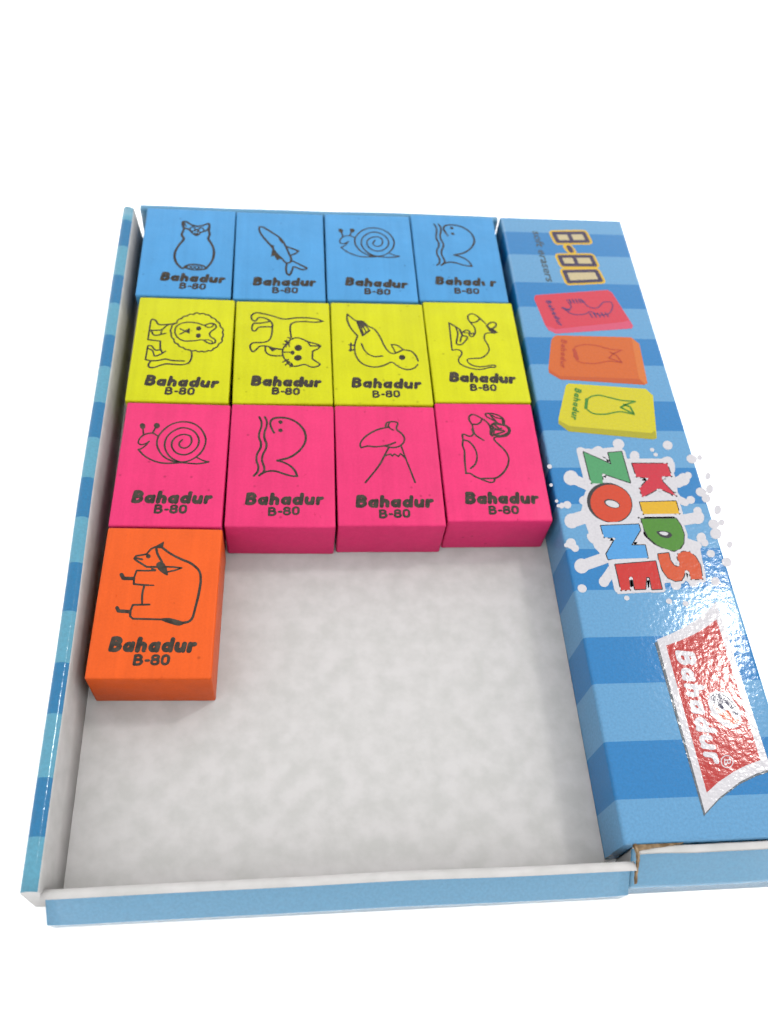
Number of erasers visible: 13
